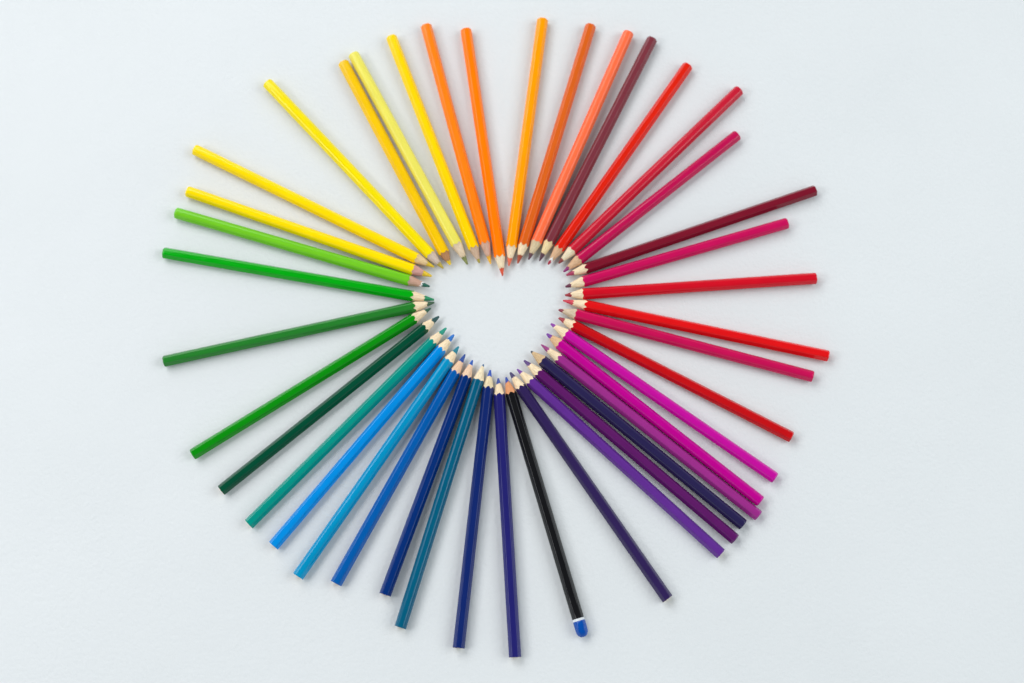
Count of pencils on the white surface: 42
